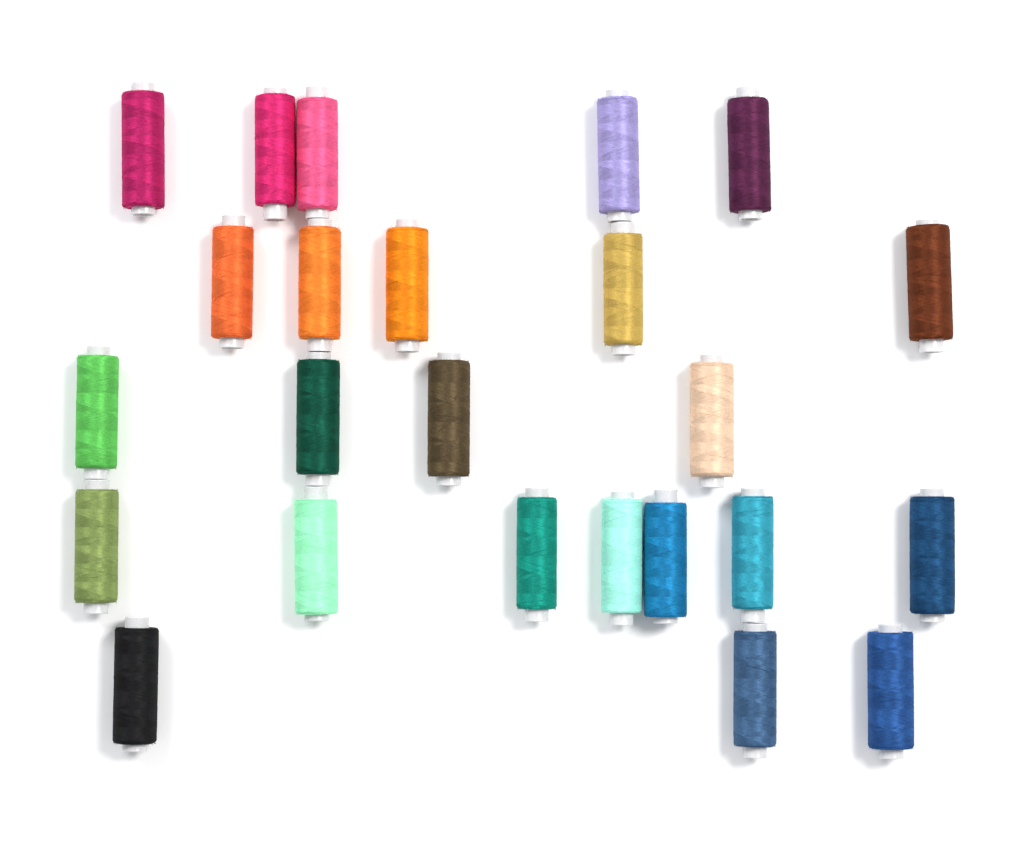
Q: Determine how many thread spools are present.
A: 24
